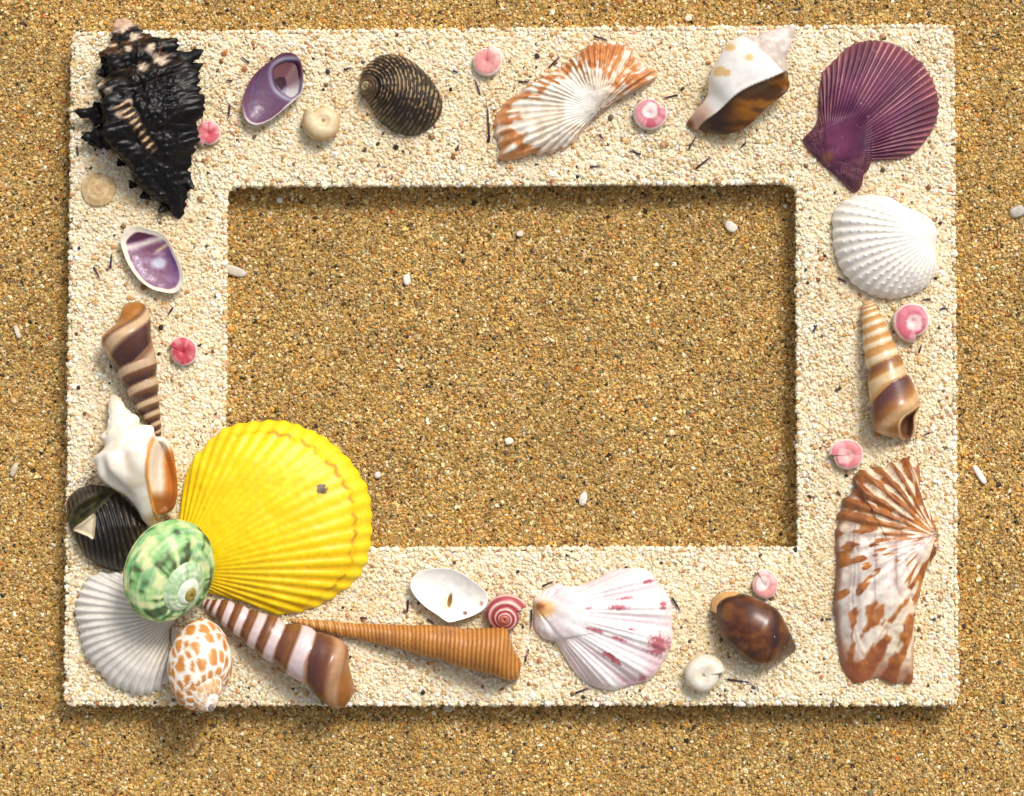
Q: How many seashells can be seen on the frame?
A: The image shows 33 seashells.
